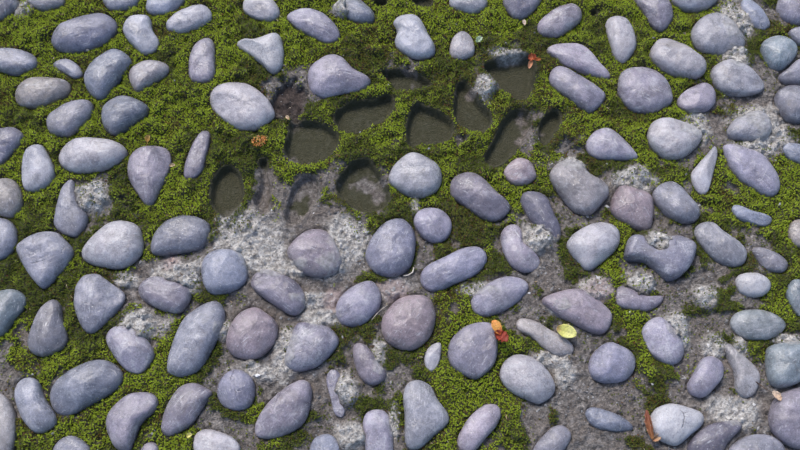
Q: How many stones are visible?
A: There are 126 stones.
